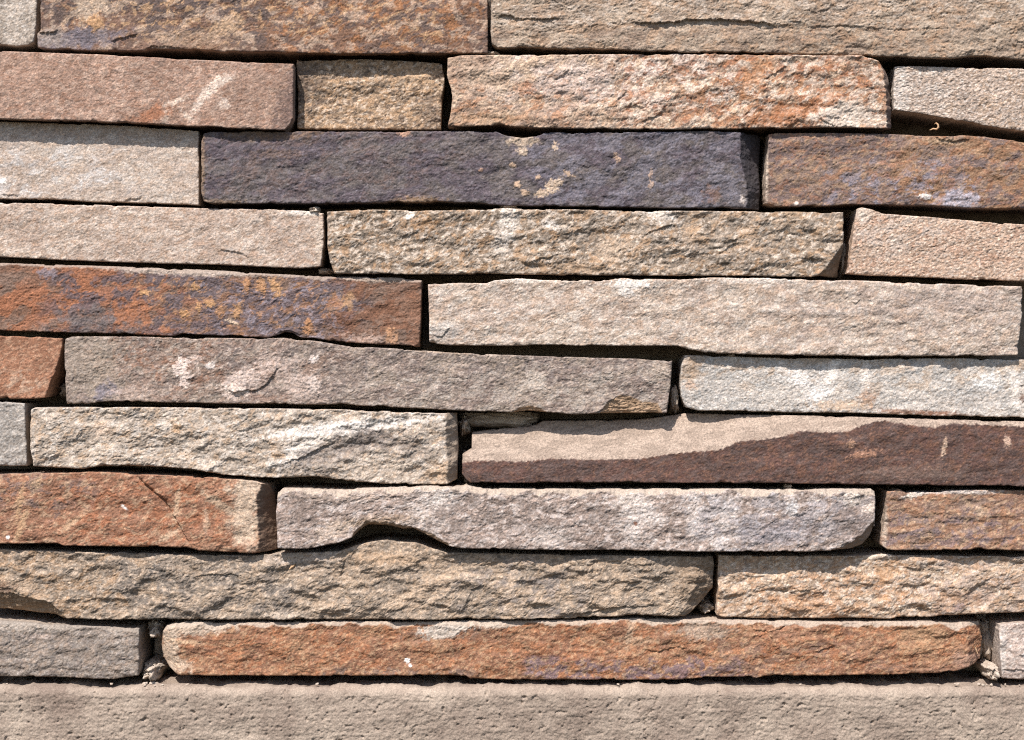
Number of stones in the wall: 29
